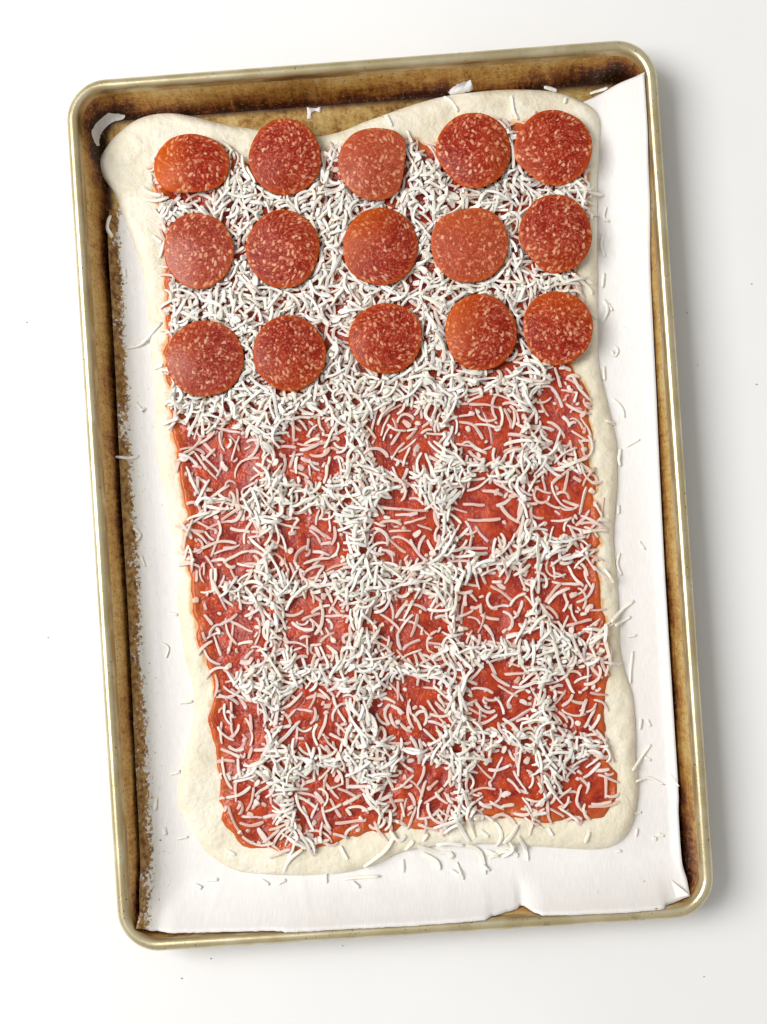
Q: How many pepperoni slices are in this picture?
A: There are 15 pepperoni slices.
